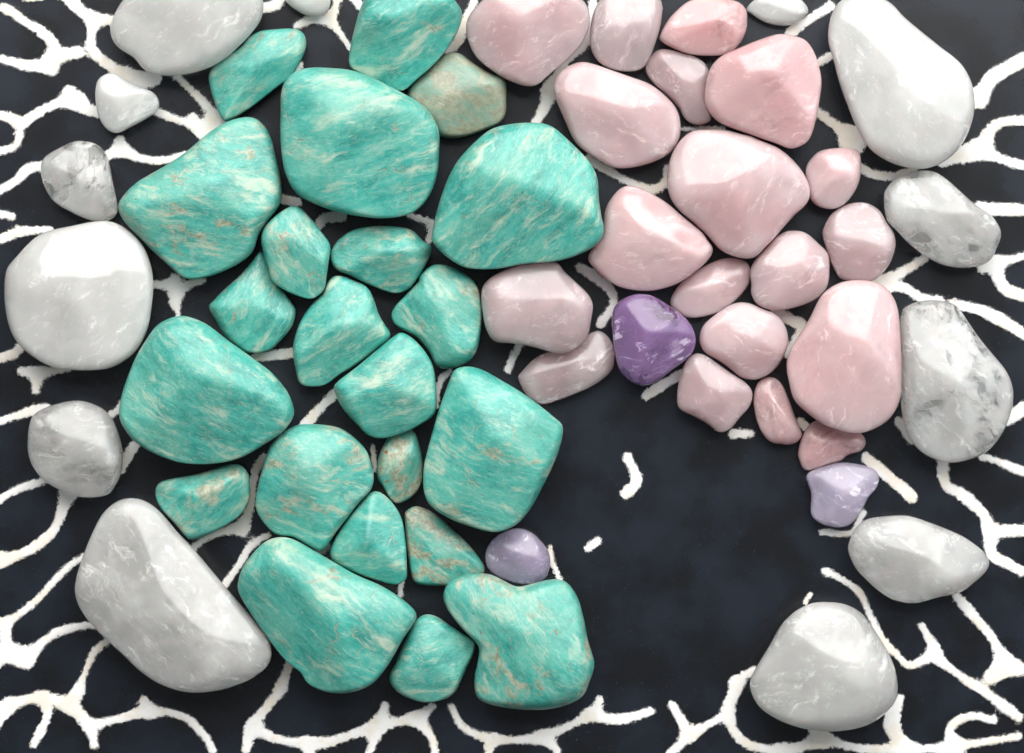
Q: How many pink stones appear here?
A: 19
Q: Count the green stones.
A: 22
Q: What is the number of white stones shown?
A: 13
